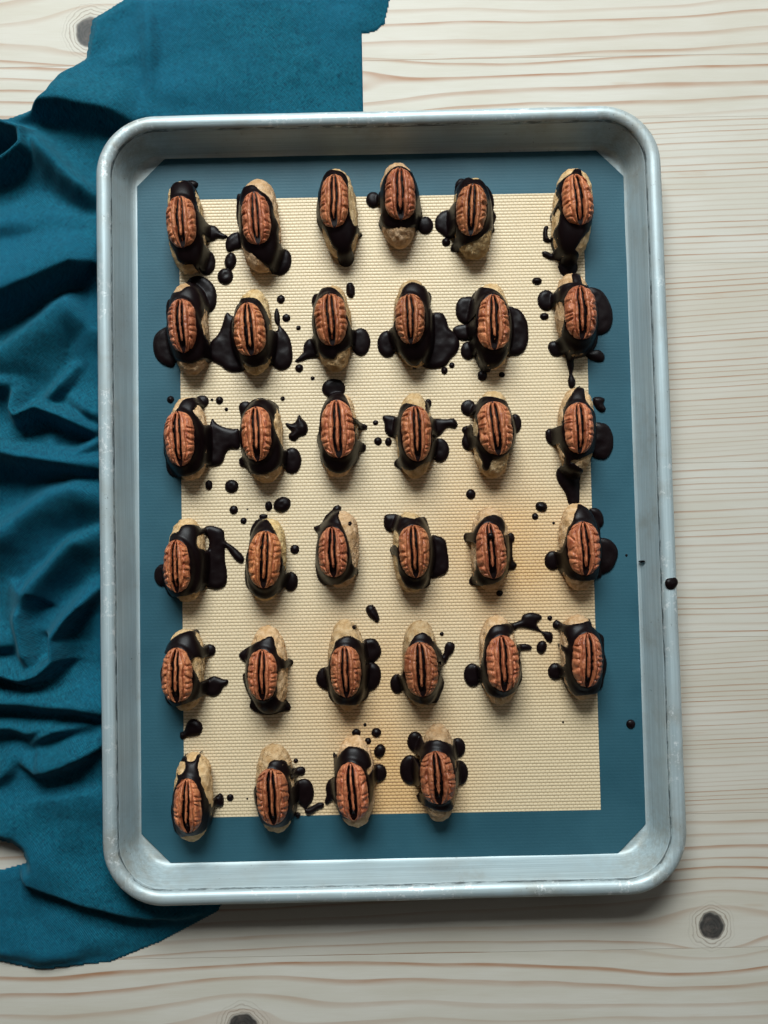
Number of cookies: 34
